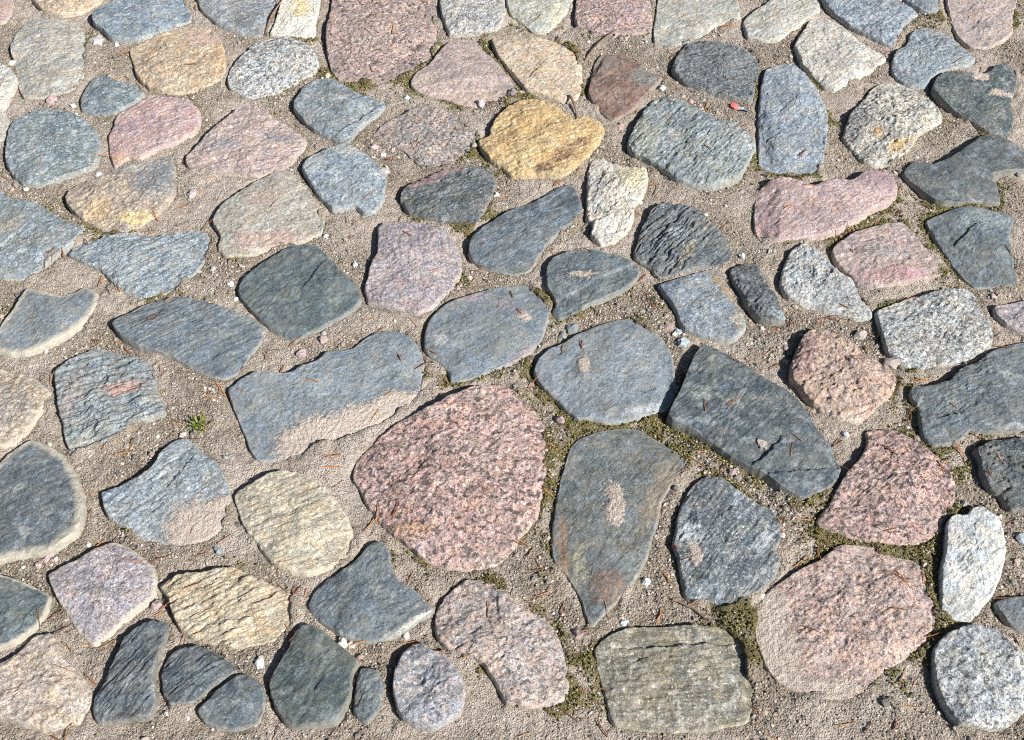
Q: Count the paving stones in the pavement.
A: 92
